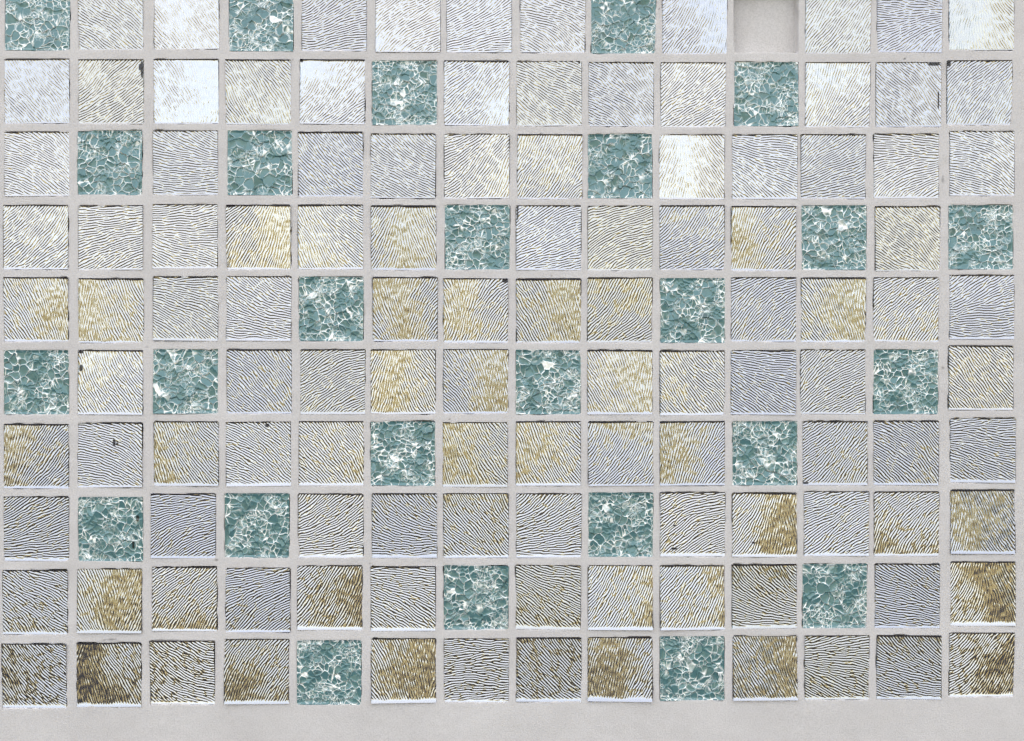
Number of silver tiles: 113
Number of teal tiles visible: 26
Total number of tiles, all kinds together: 139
